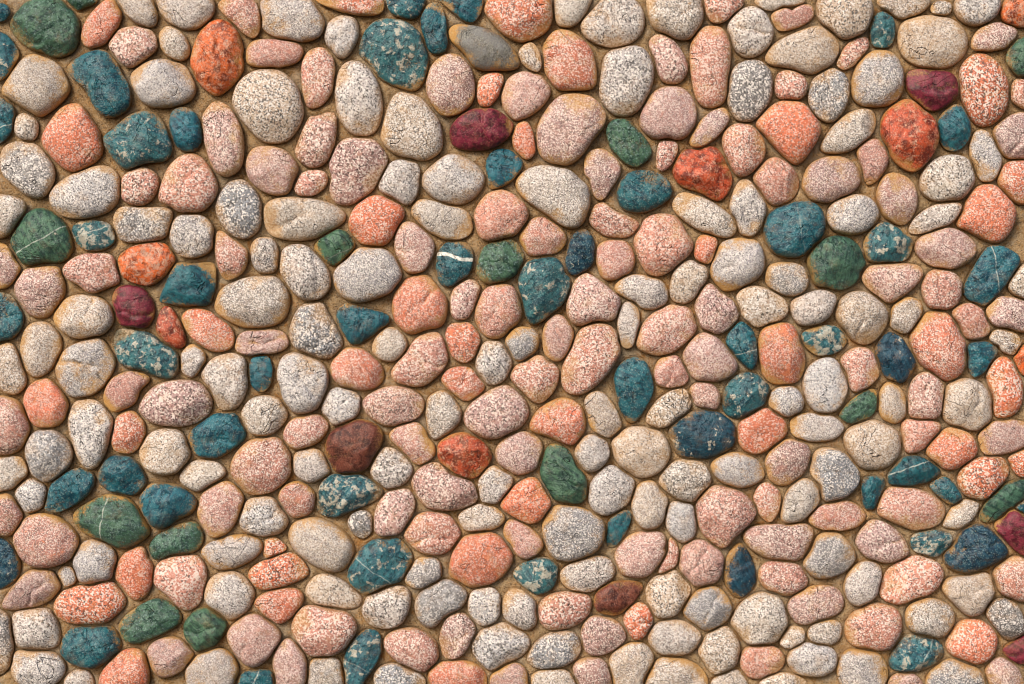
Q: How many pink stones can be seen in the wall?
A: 150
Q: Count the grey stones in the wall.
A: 147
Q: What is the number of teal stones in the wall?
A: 68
